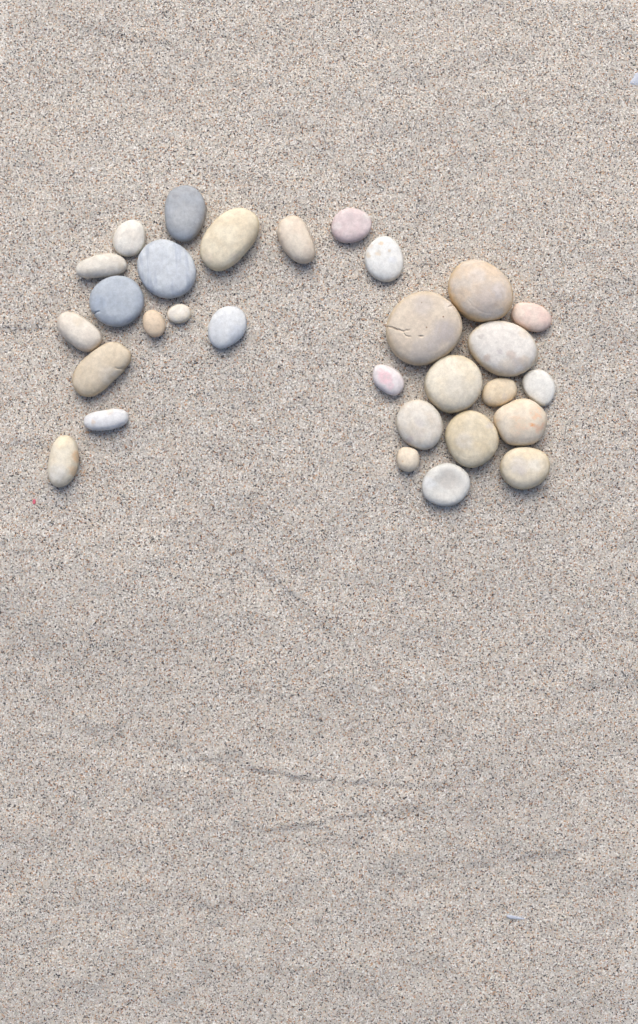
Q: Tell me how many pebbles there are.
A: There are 30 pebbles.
